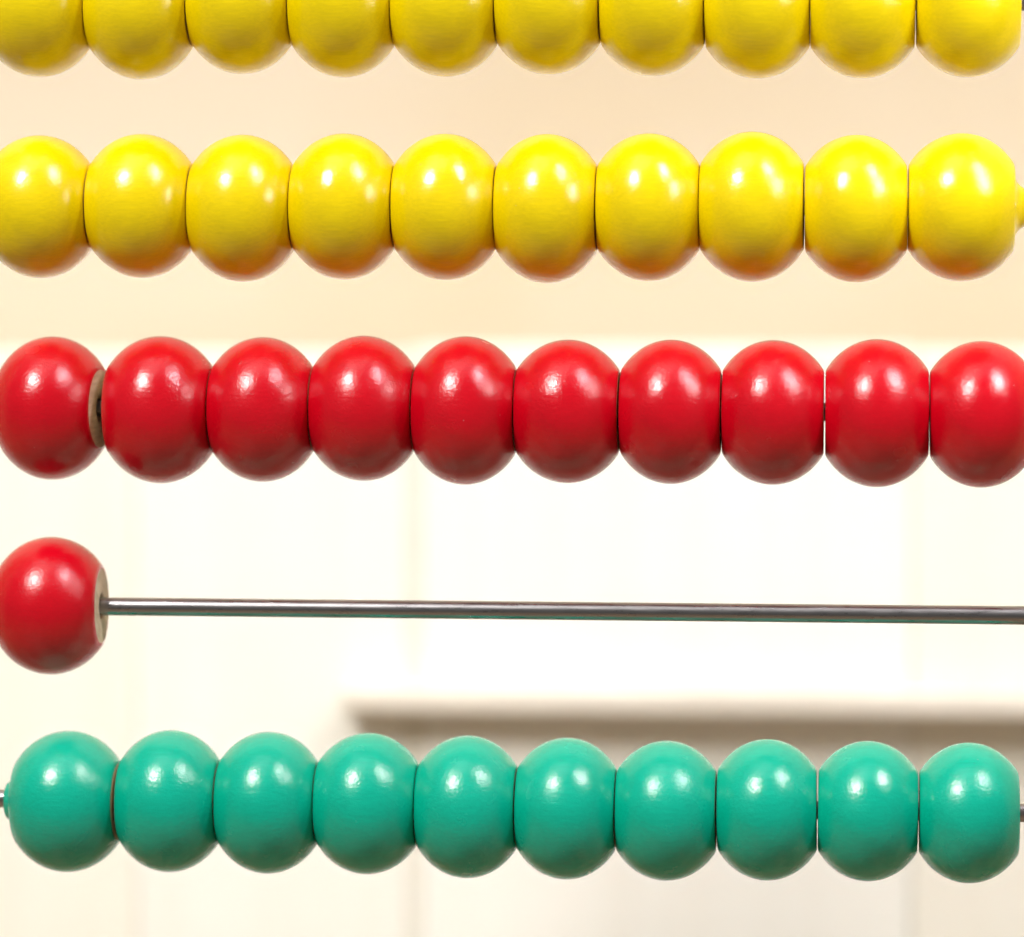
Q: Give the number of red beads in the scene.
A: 11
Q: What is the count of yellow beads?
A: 20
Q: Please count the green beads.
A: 10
